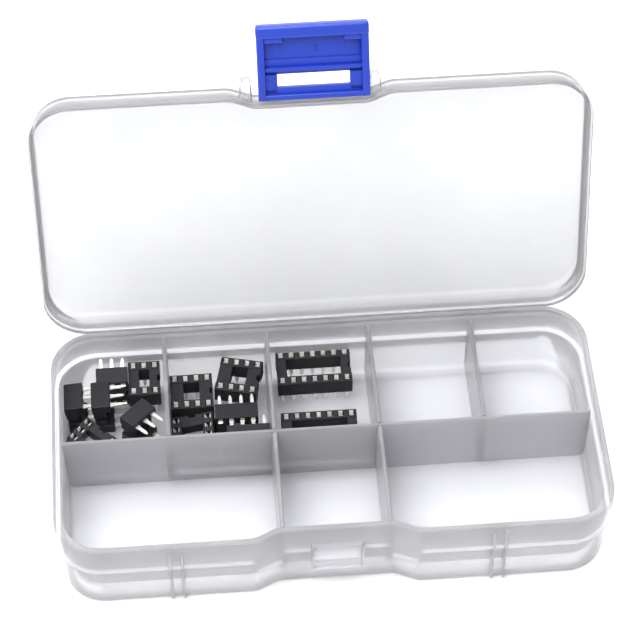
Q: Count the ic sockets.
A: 13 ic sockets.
